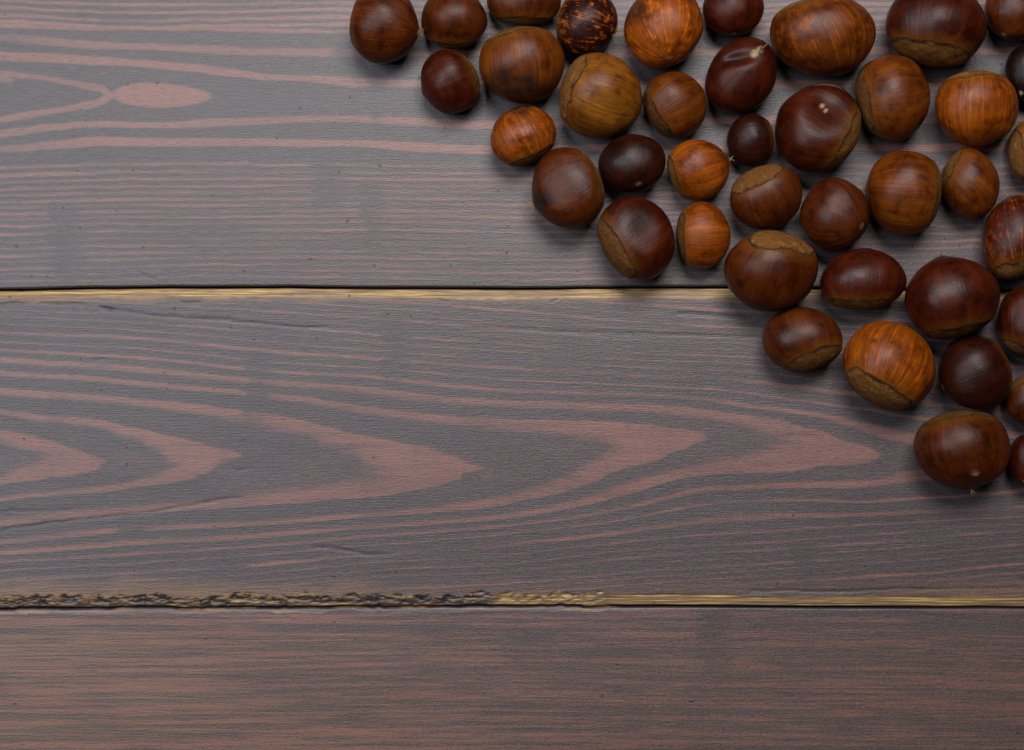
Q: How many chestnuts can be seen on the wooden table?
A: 41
